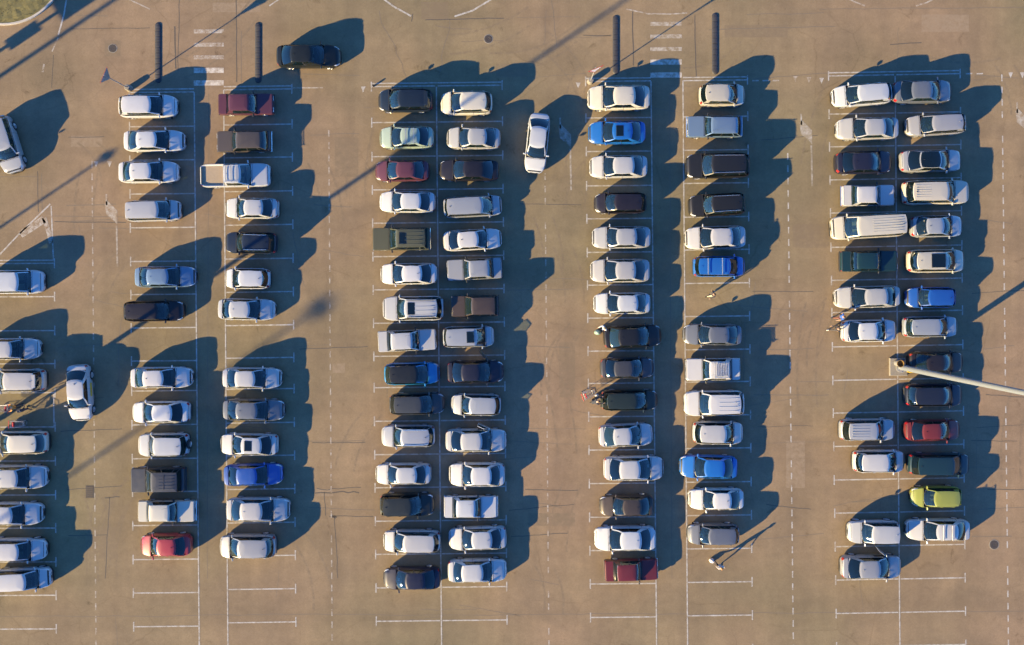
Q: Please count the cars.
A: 121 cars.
